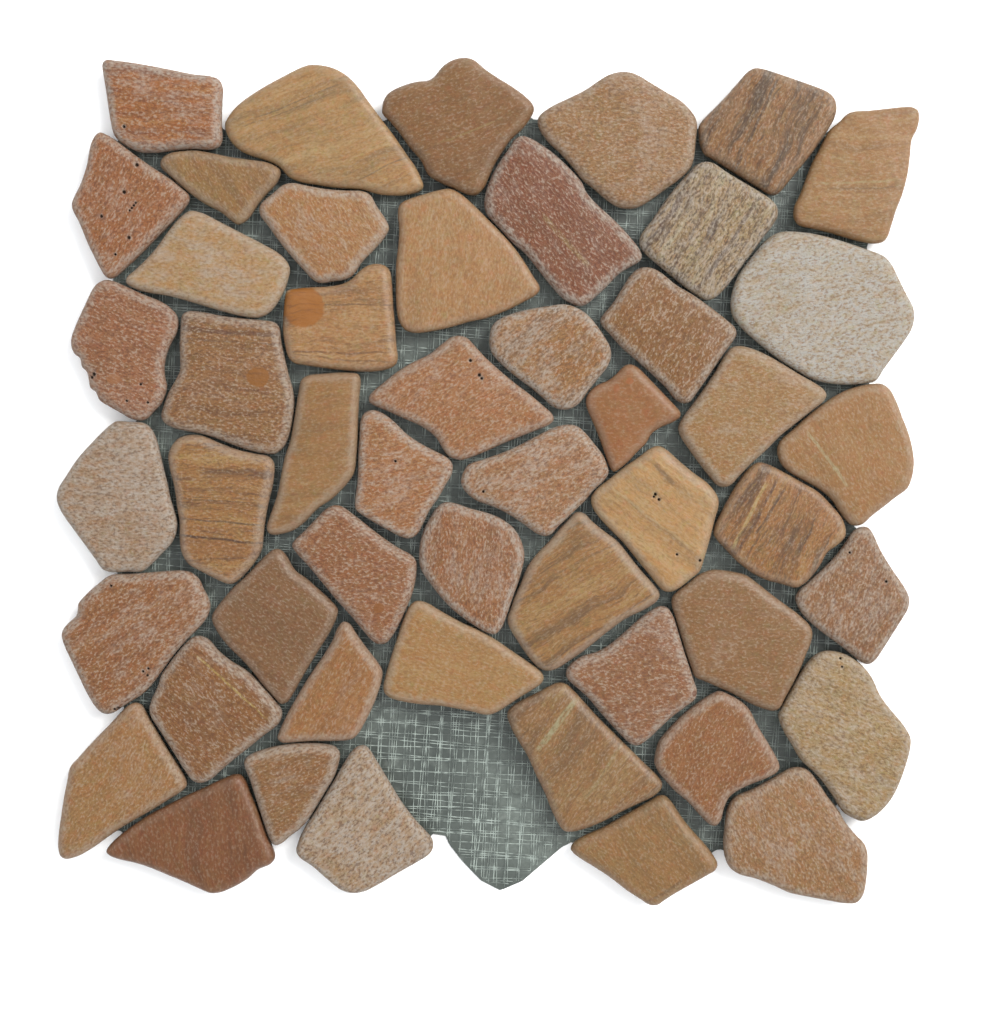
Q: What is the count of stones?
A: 50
